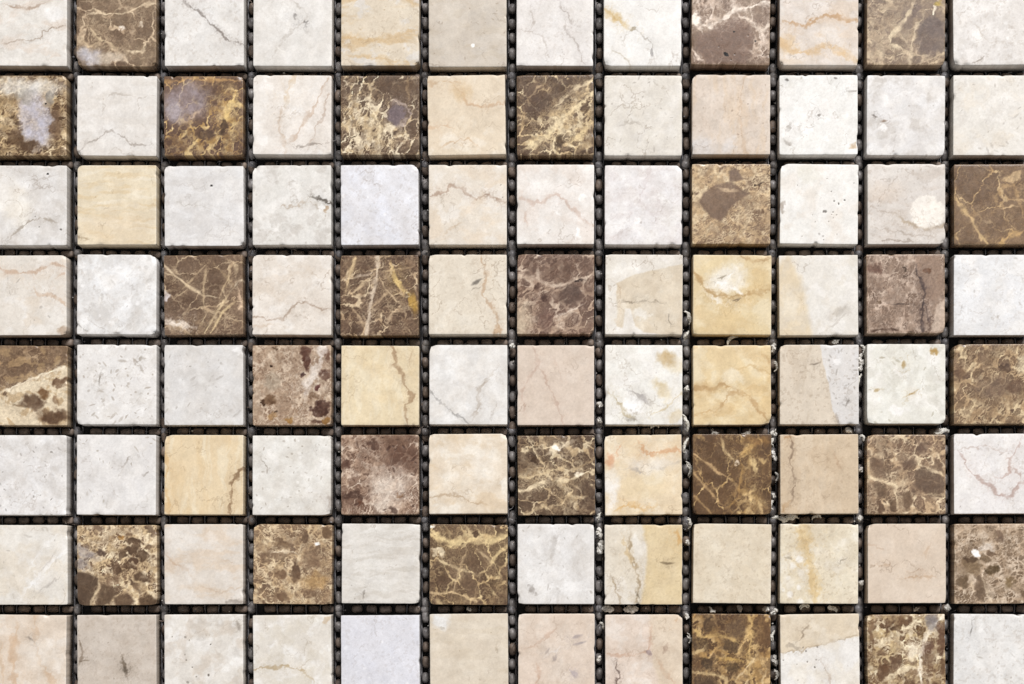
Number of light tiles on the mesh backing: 70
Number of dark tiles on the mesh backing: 26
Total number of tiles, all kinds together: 96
